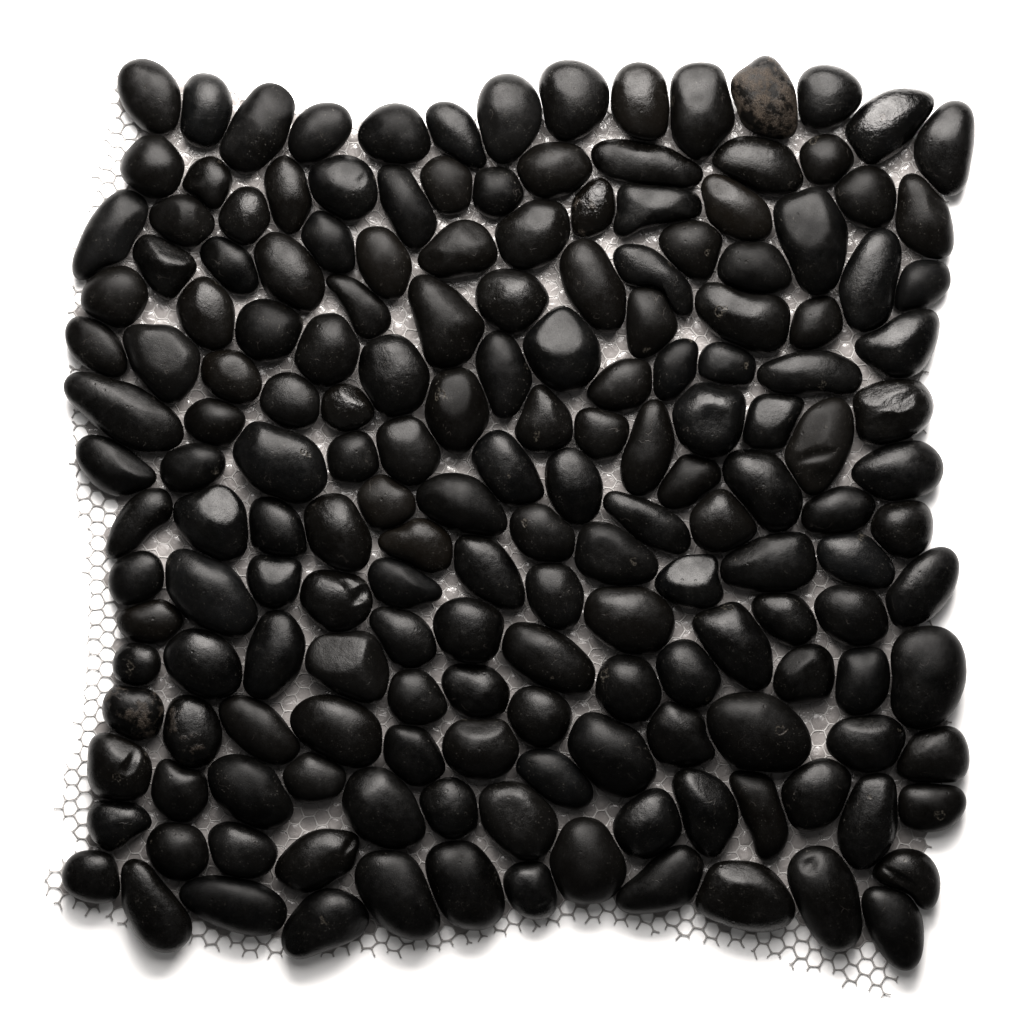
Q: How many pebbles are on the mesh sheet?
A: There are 176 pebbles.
